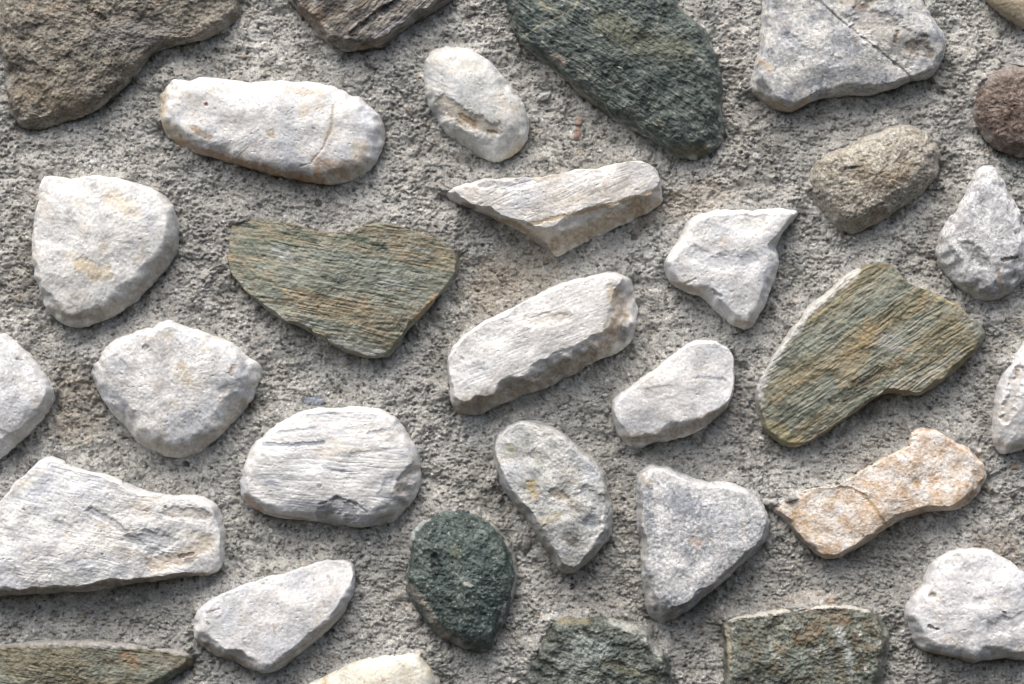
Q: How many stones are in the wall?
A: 32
